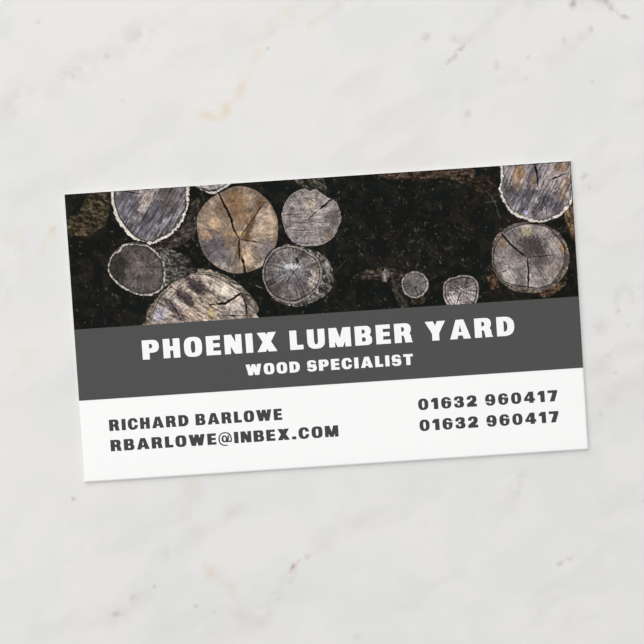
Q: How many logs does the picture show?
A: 11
